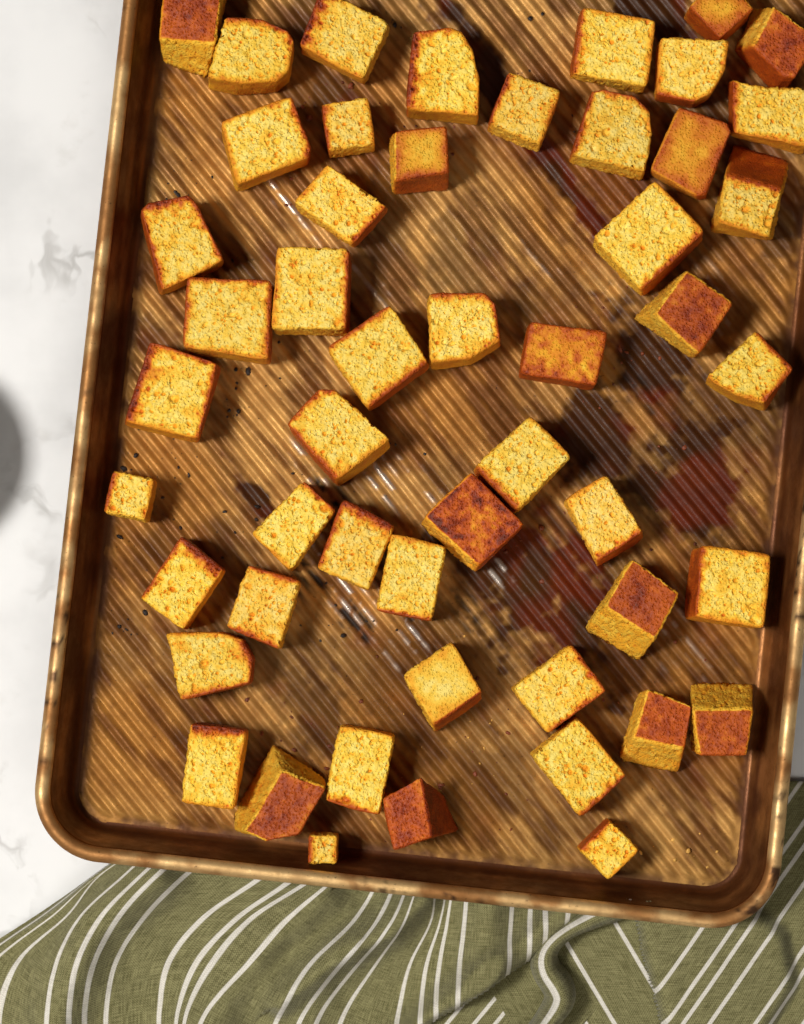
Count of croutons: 51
